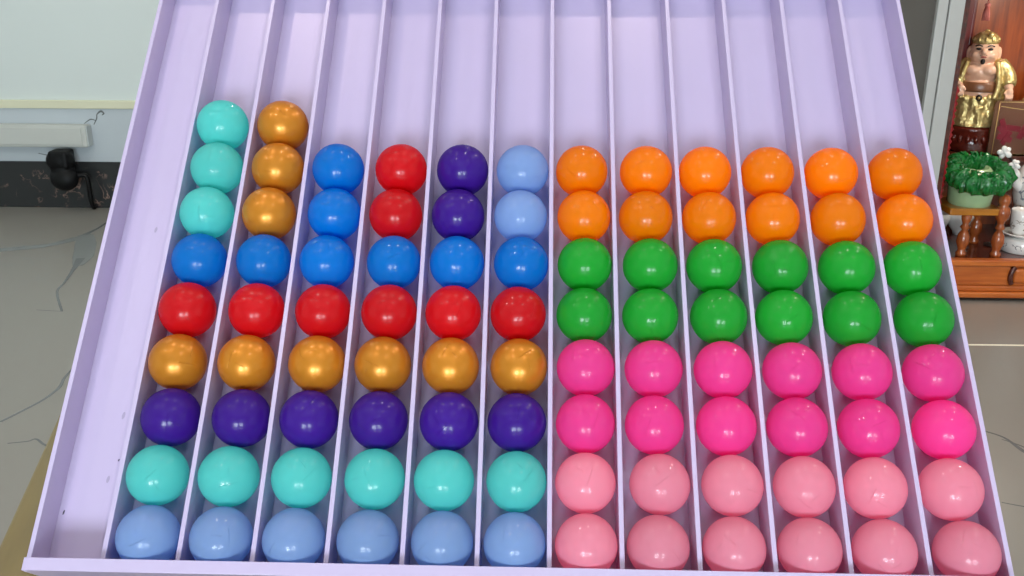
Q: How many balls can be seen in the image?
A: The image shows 98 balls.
